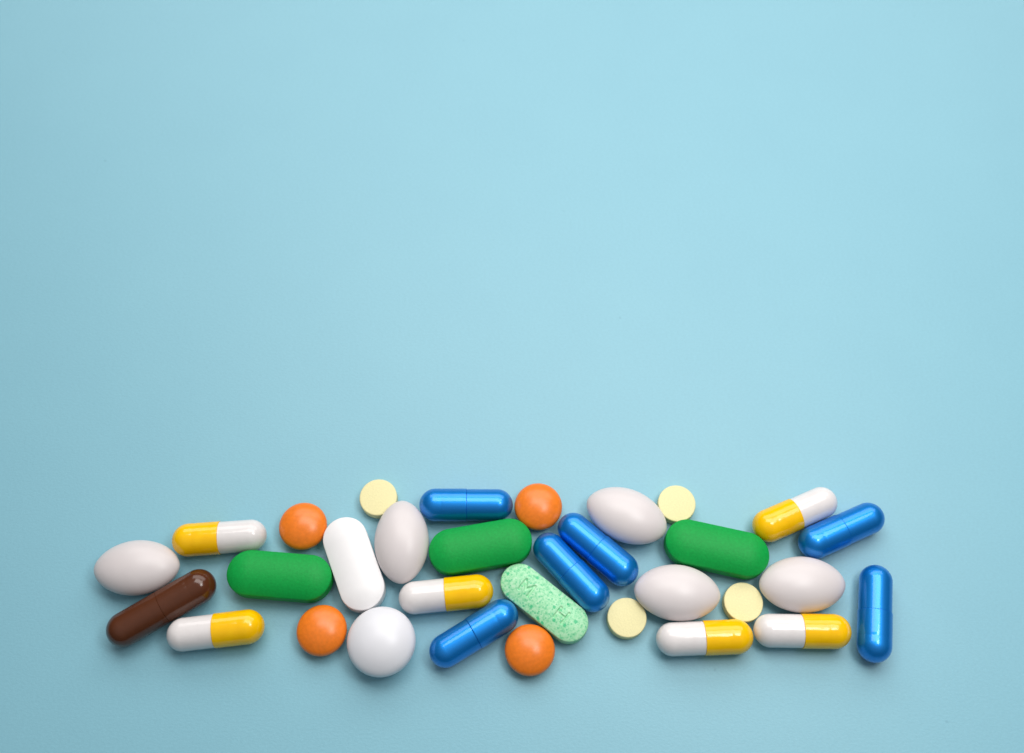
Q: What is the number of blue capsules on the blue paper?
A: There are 6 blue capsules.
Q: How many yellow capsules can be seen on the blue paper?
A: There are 6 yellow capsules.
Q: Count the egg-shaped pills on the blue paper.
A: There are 5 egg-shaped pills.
